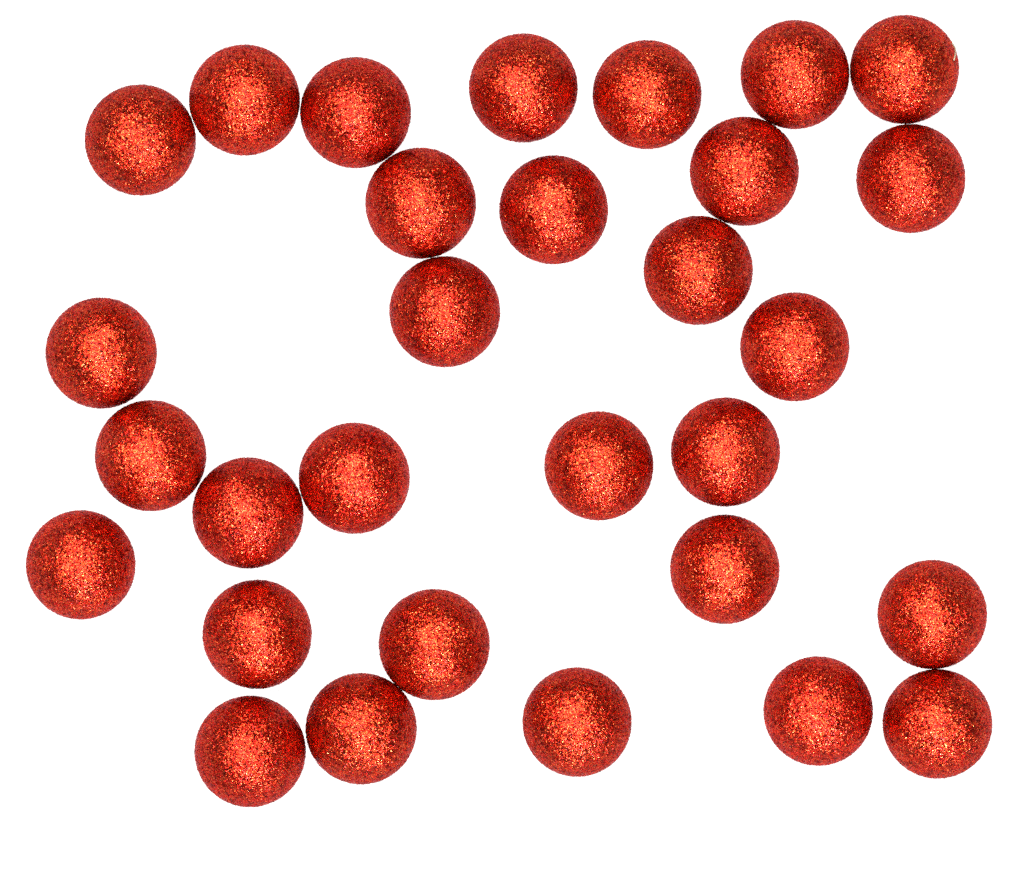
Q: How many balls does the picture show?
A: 30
